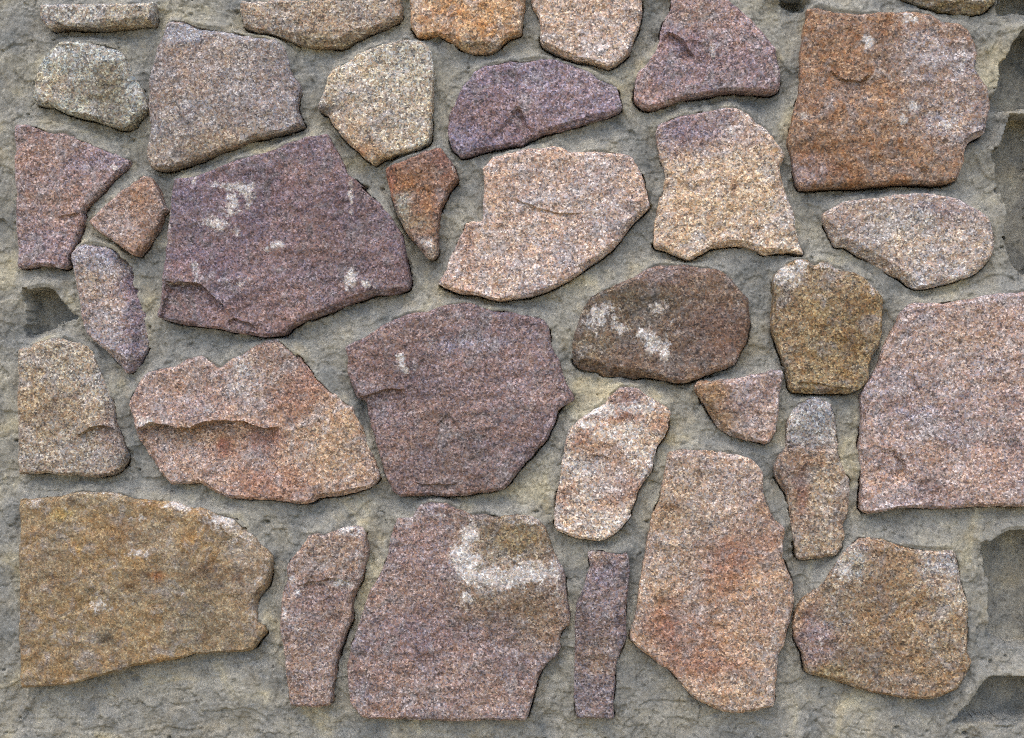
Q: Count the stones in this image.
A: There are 34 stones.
